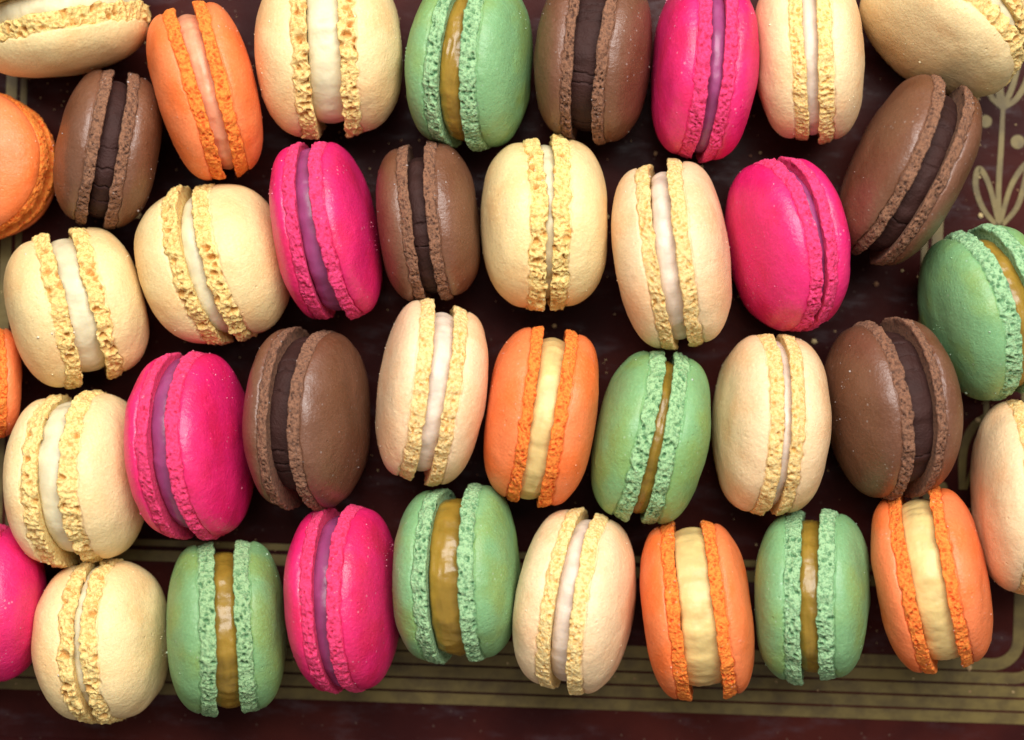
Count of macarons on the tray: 38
